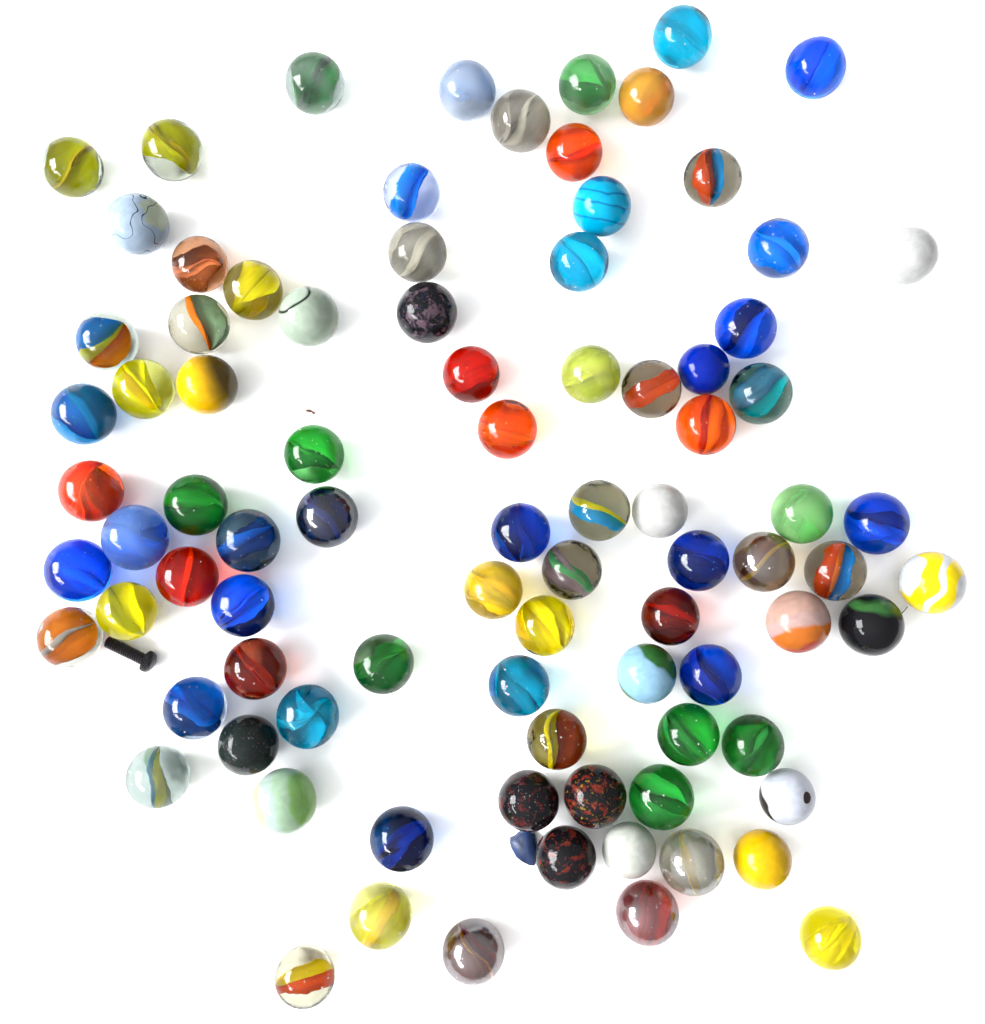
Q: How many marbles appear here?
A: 88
